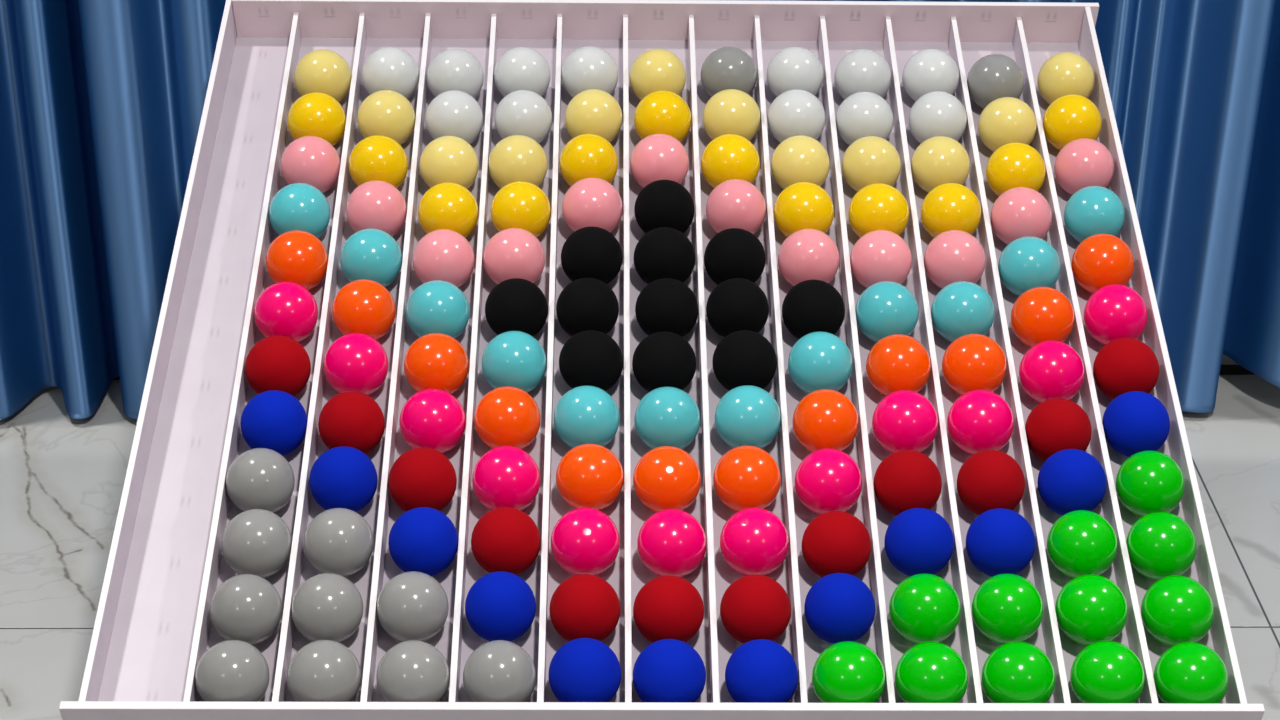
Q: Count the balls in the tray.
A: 144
